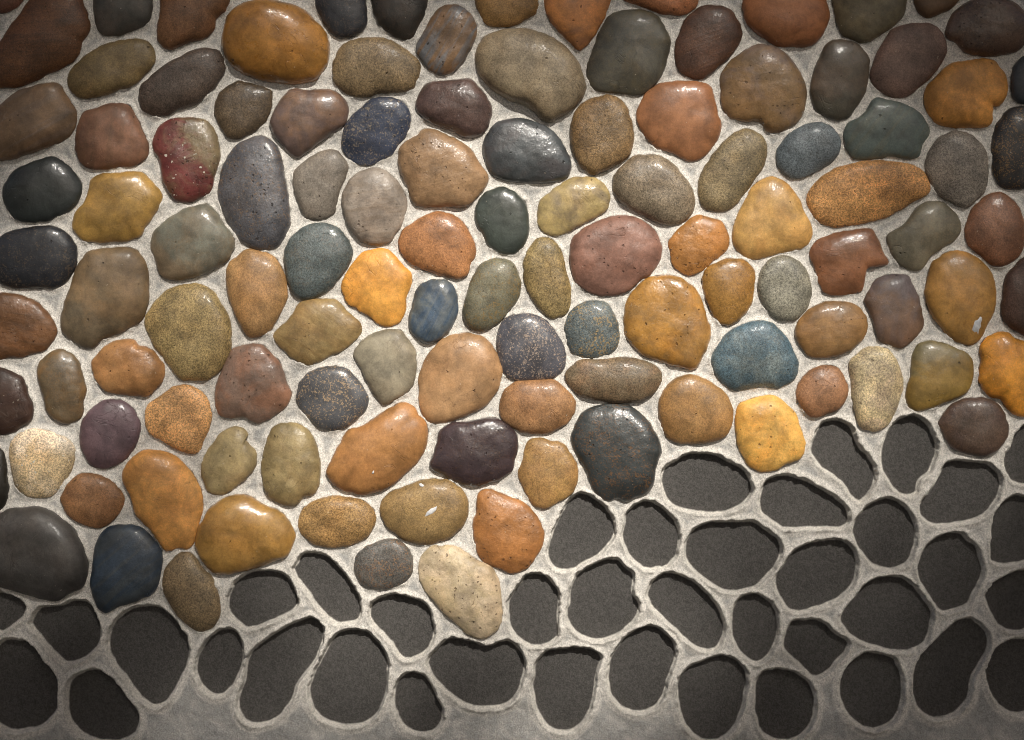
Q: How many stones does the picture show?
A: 117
